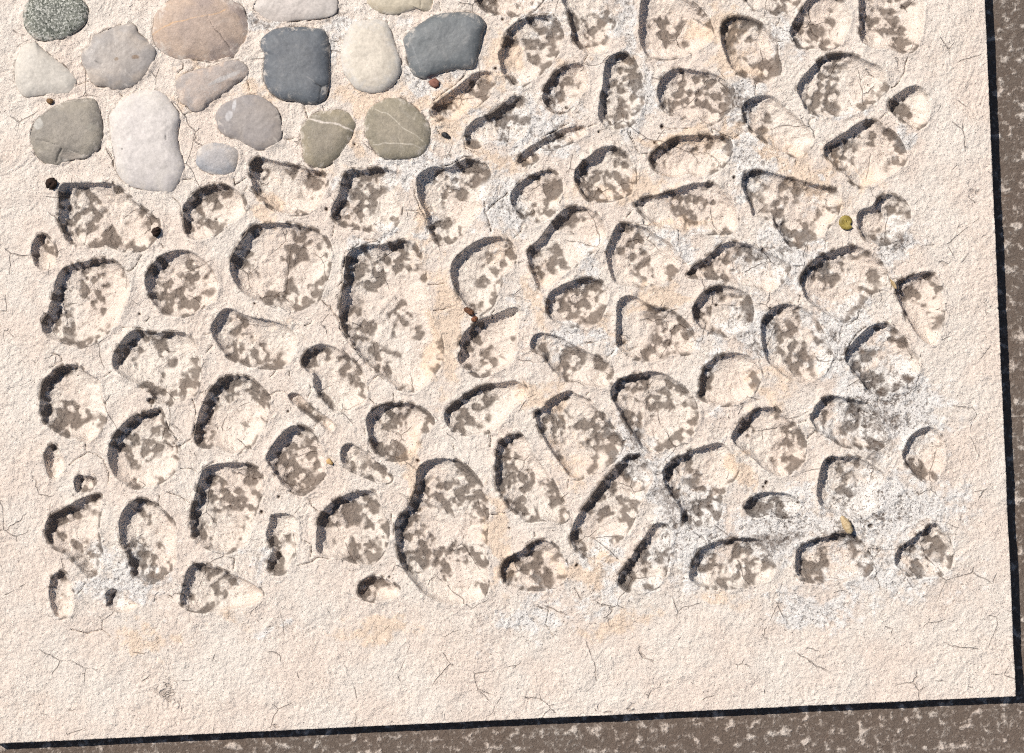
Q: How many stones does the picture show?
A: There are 16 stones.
